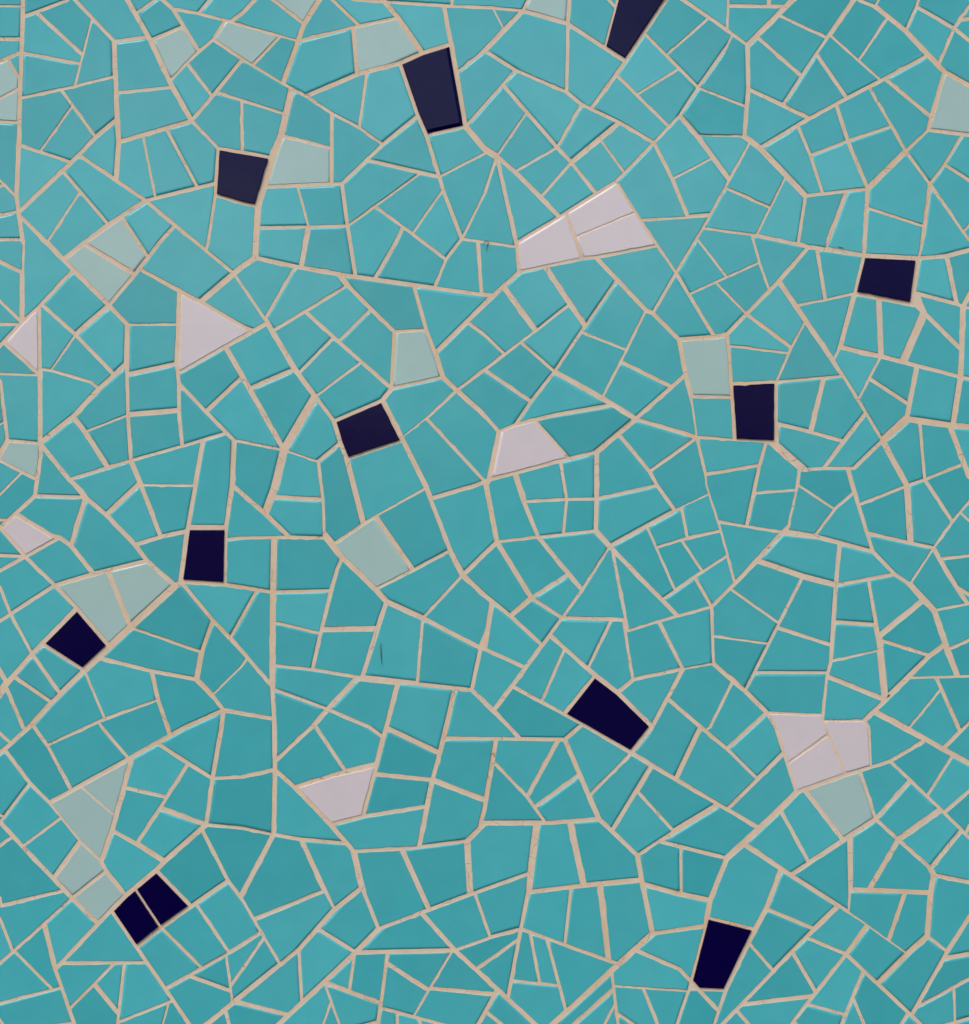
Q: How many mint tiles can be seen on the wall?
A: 22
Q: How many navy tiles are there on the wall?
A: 12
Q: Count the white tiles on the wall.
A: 11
